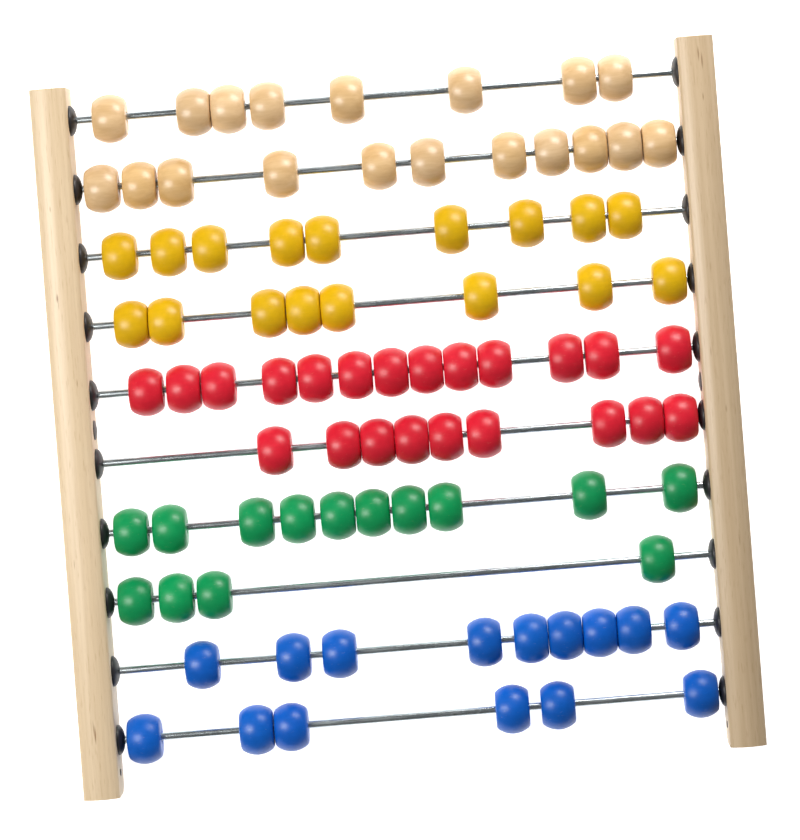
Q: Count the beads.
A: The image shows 87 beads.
